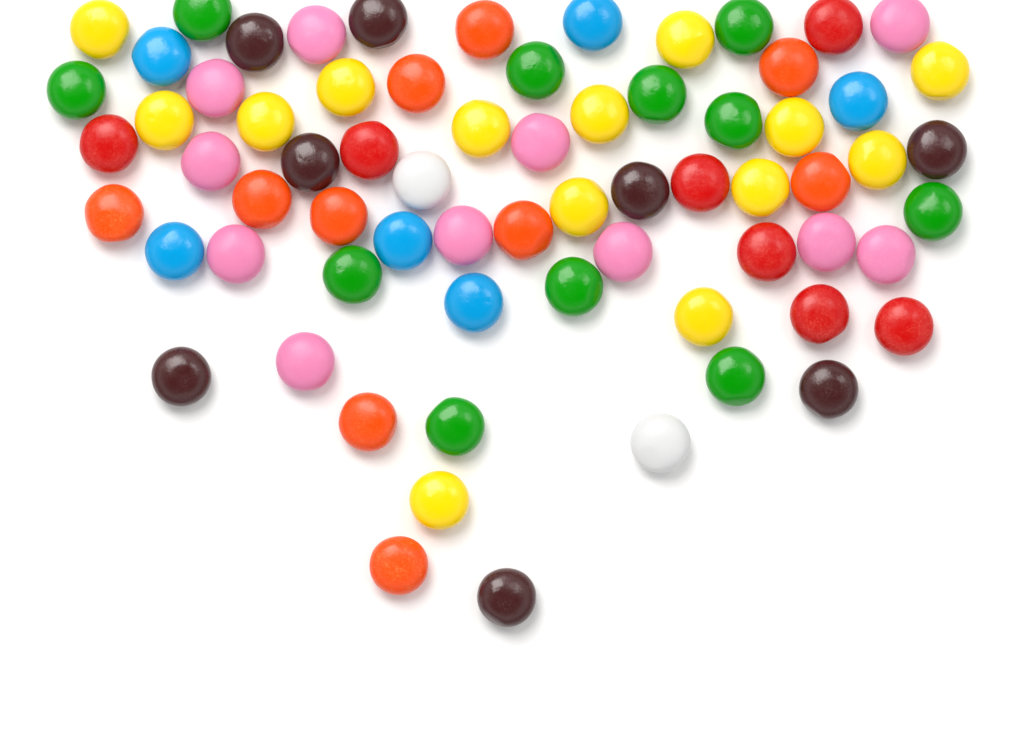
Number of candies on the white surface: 69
